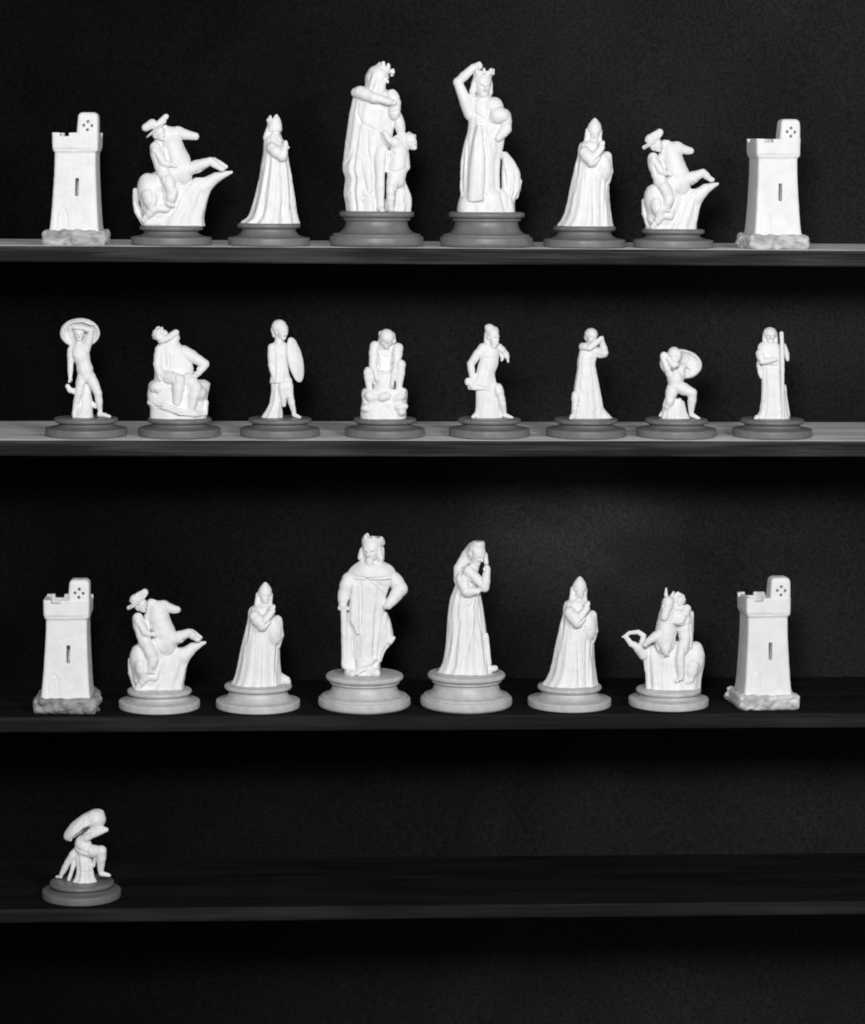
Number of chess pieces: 25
